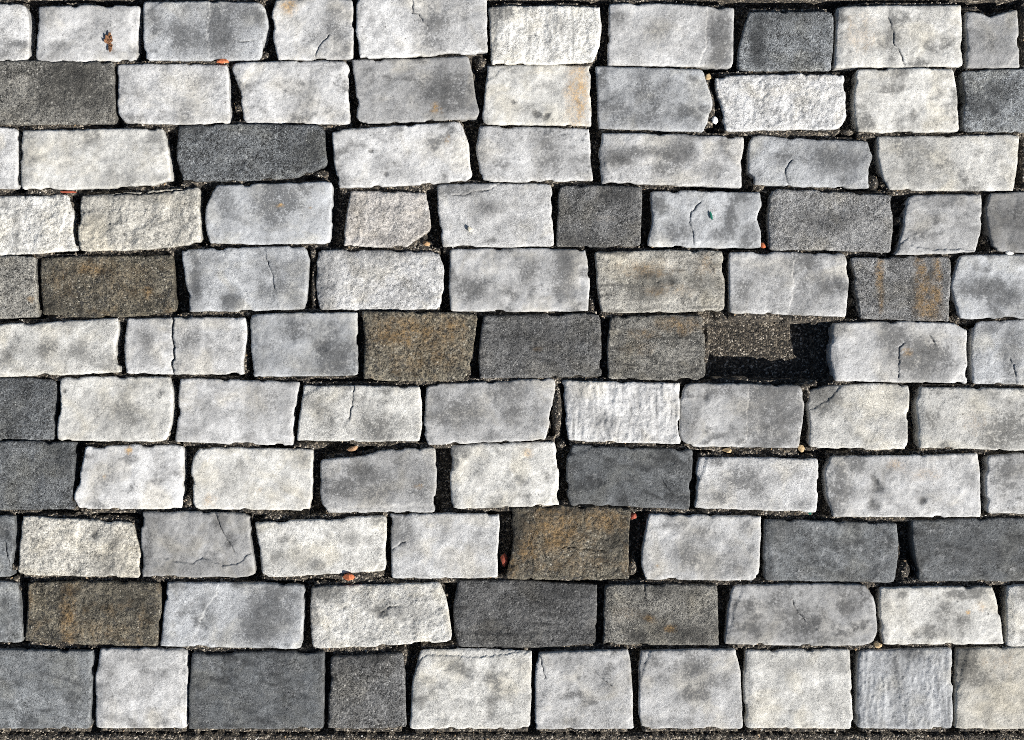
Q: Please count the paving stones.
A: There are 100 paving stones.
